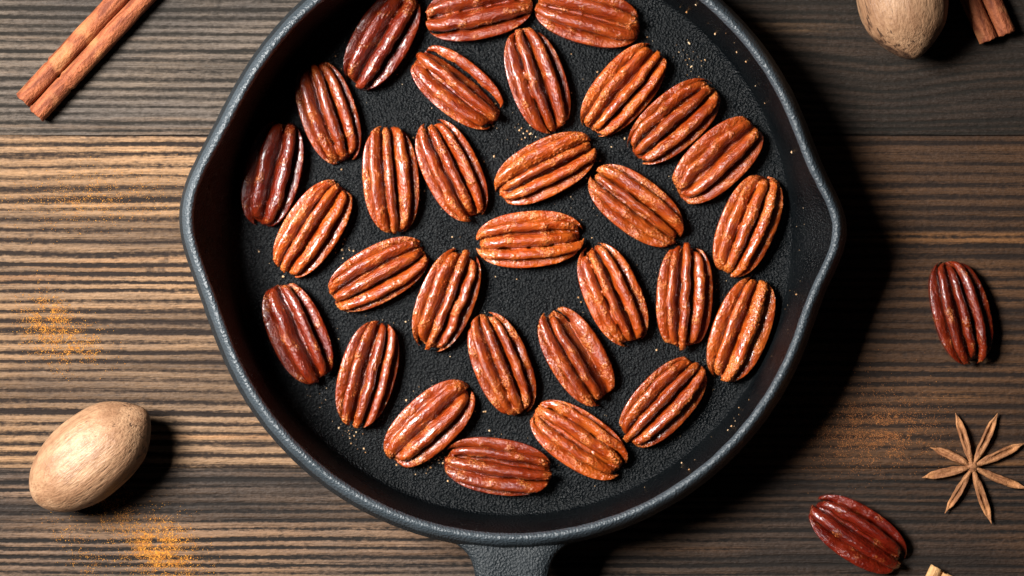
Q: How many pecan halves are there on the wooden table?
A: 32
